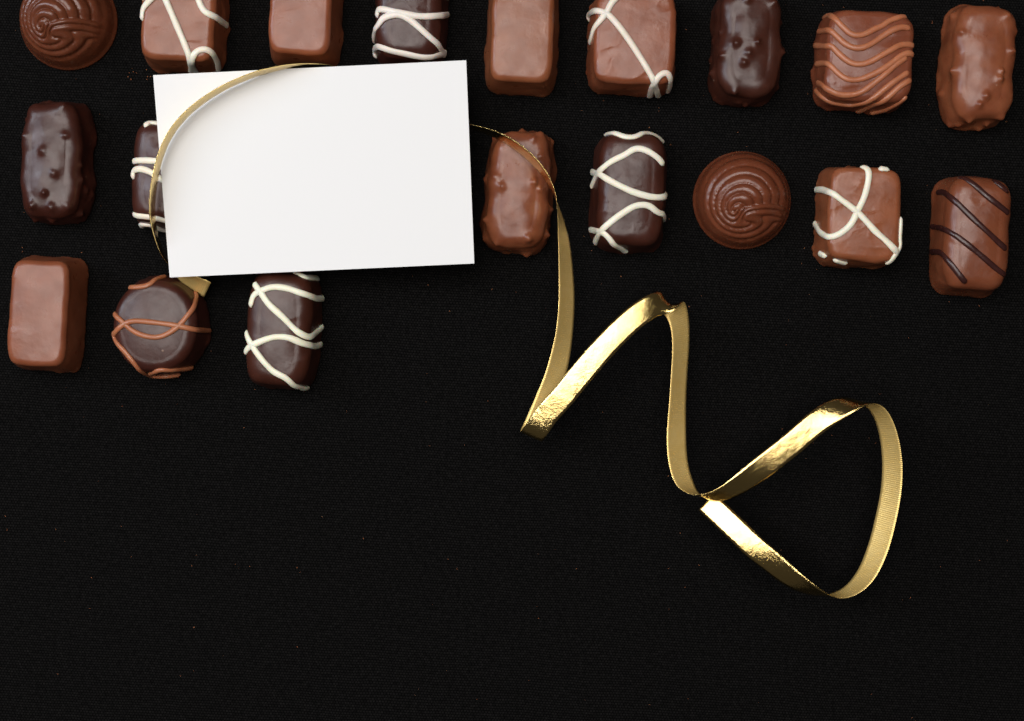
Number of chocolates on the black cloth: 19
